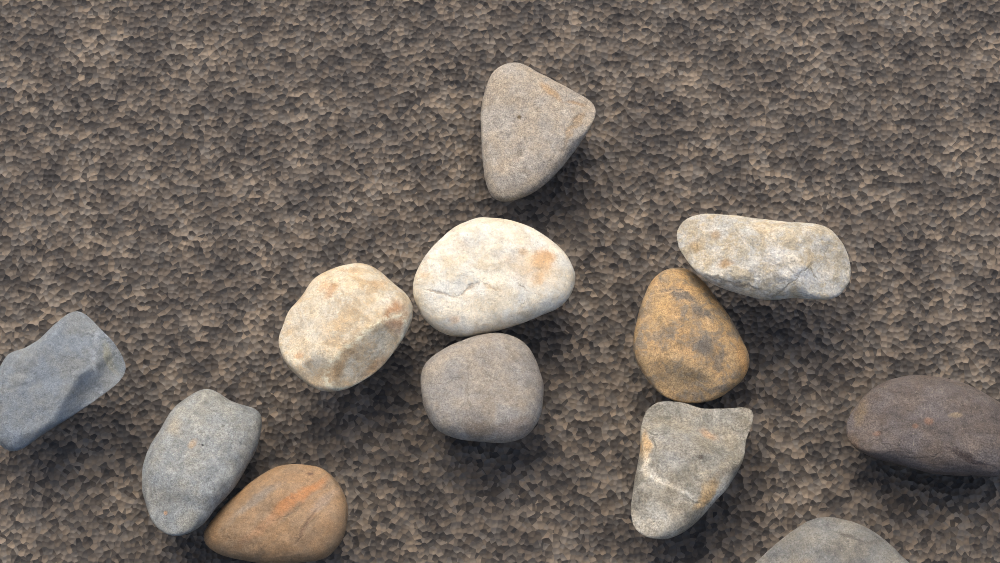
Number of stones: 12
